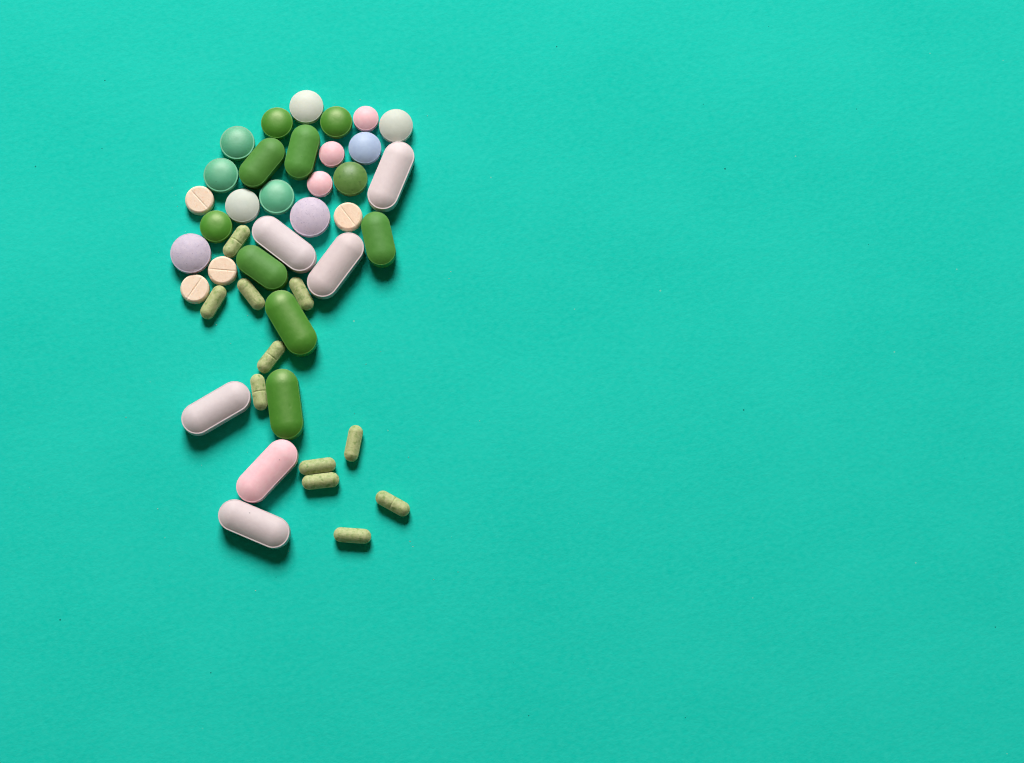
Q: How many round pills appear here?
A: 20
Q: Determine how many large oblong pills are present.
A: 12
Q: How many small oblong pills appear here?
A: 11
